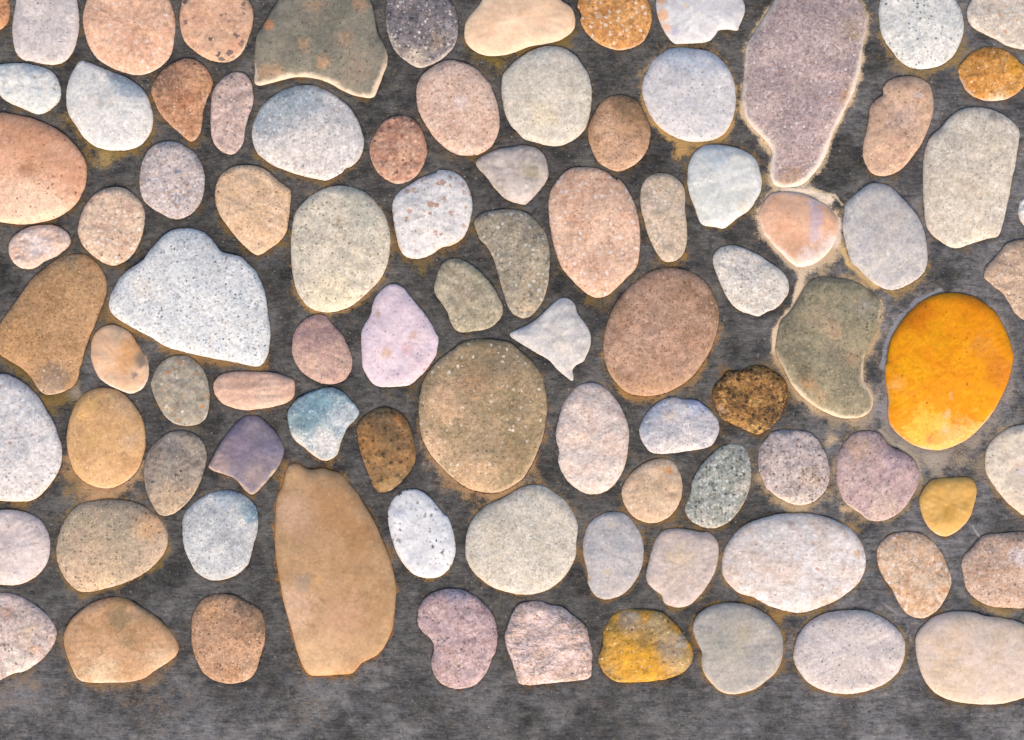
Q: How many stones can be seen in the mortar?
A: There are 90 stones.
